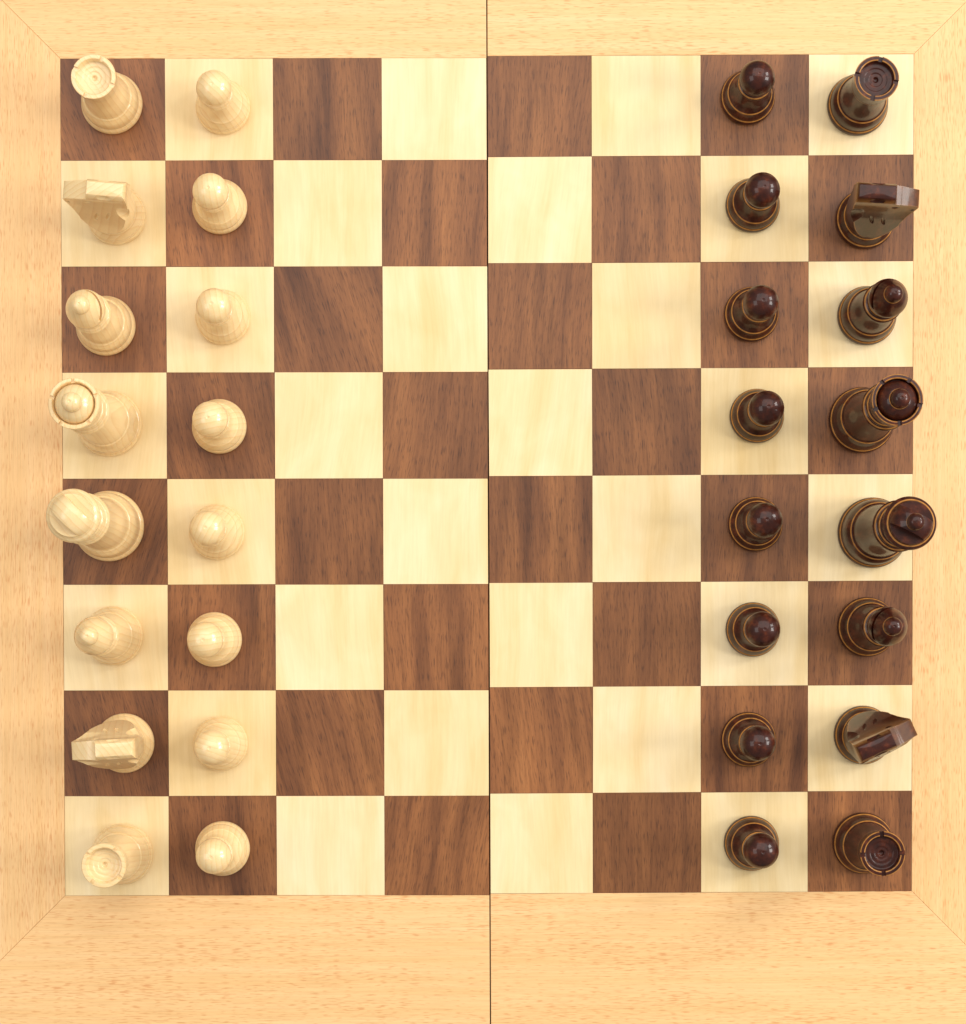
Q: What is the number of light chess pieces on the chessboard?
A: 16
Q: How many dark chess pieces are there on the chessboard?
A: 16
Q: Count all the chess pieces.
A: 32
